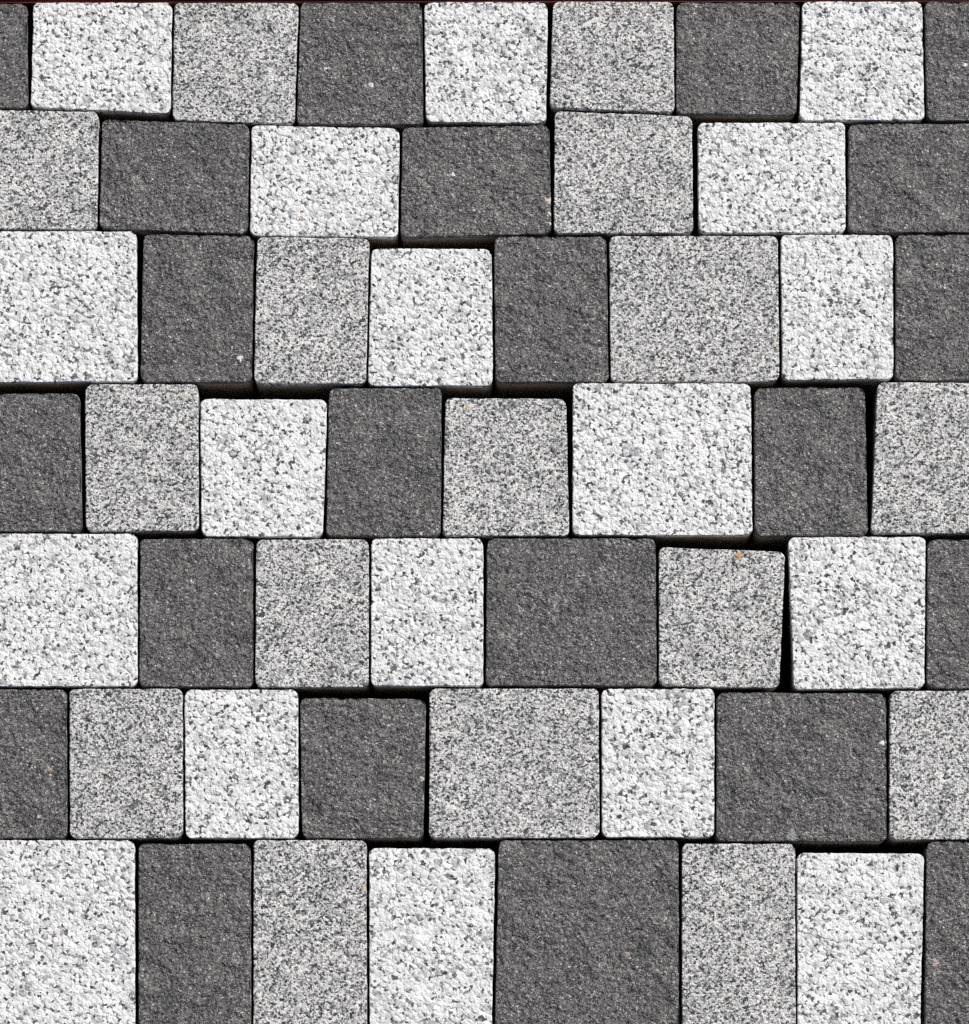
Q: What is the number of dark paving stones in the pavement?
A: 22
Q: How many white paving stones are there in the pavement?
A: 18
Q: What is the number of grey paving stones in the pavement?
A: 16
